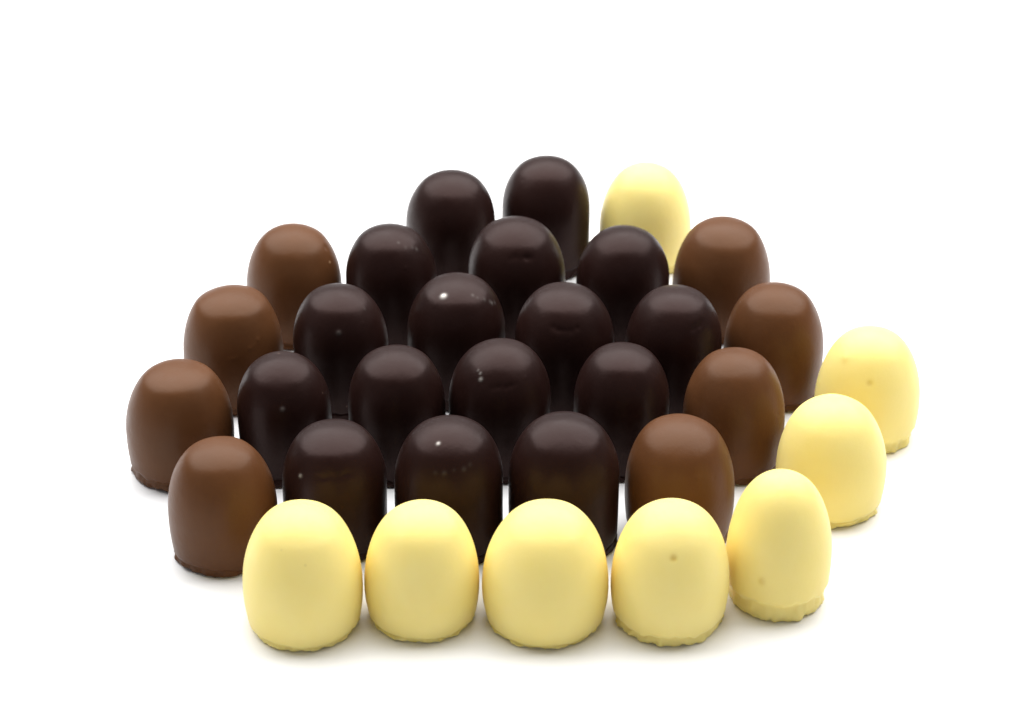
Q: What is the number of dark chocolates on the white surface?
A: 16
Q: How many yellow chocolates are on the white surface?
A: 8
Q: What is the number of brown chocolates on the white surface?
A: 8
